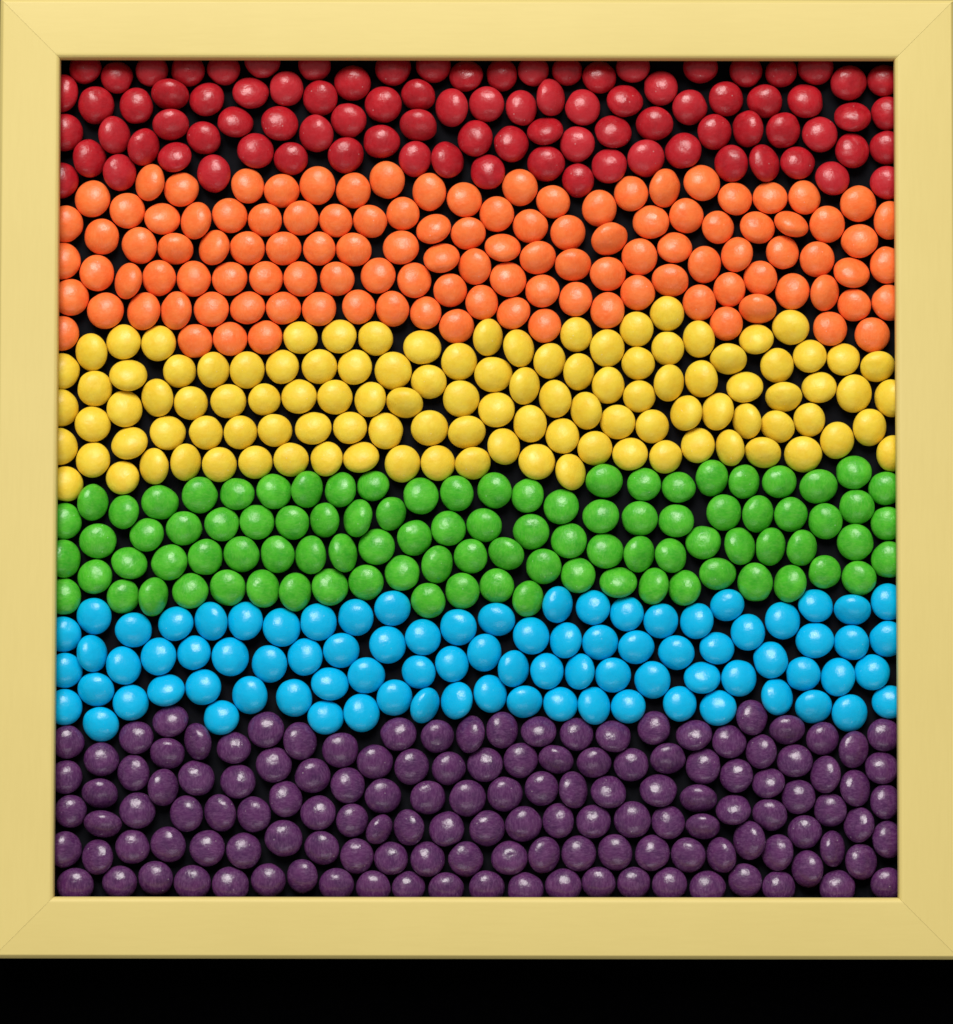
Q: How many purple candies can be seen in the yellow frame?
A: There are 133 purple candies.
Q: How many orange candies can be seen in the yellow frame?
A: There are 115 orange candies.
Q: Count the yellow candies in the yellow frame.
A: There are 109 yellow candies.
